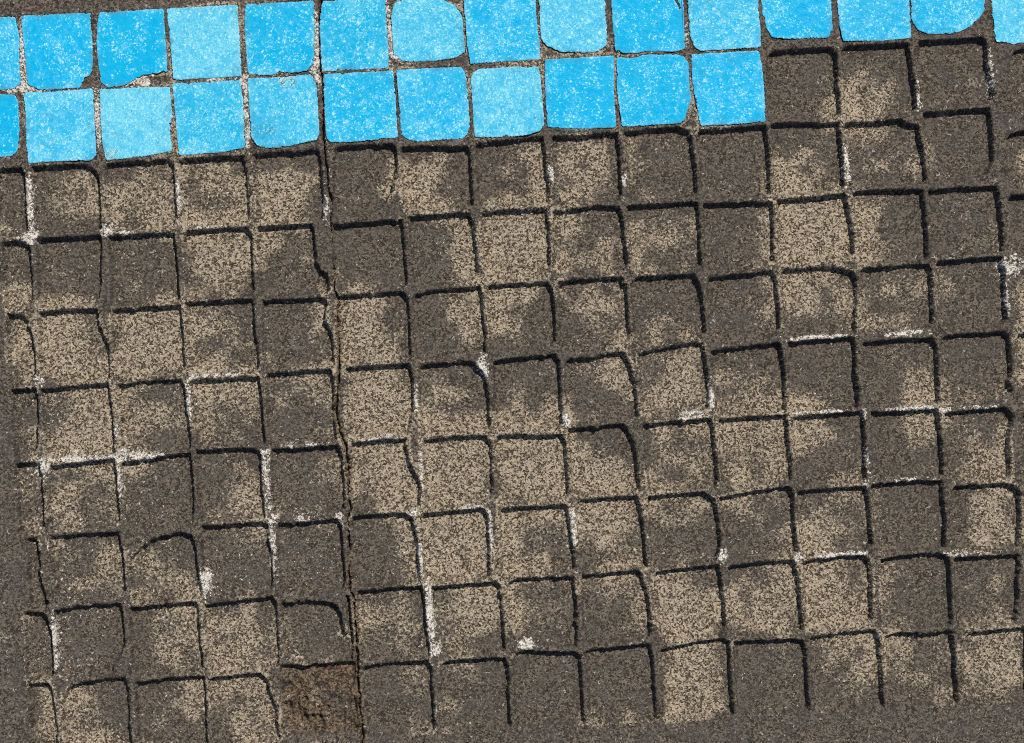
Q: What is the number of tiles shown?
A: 26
